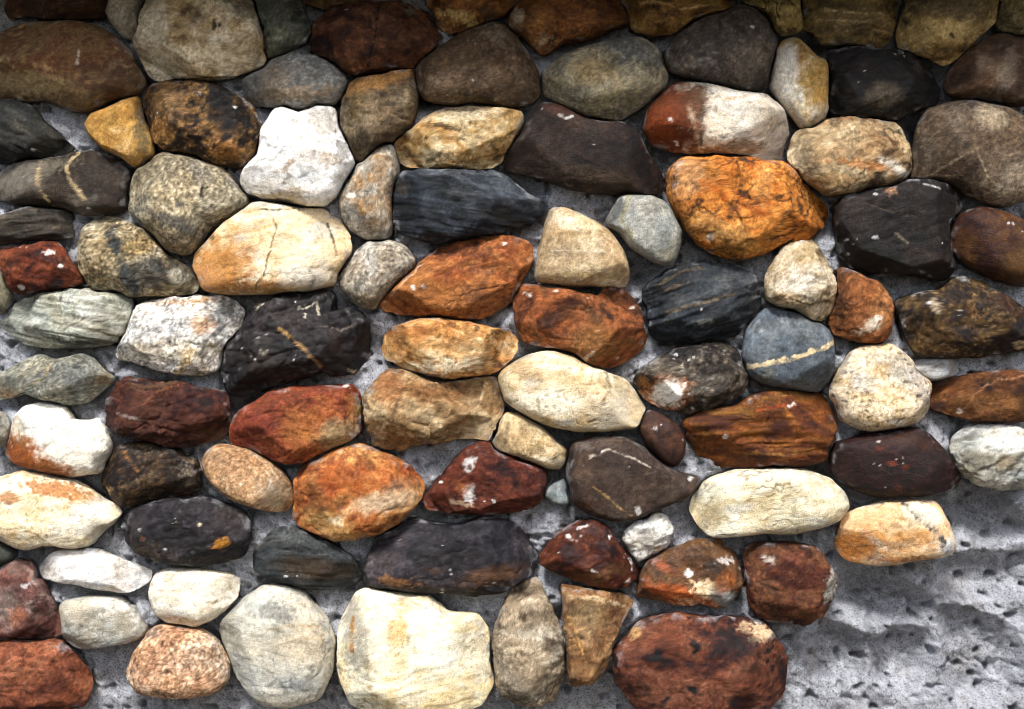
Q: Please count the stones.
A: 101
